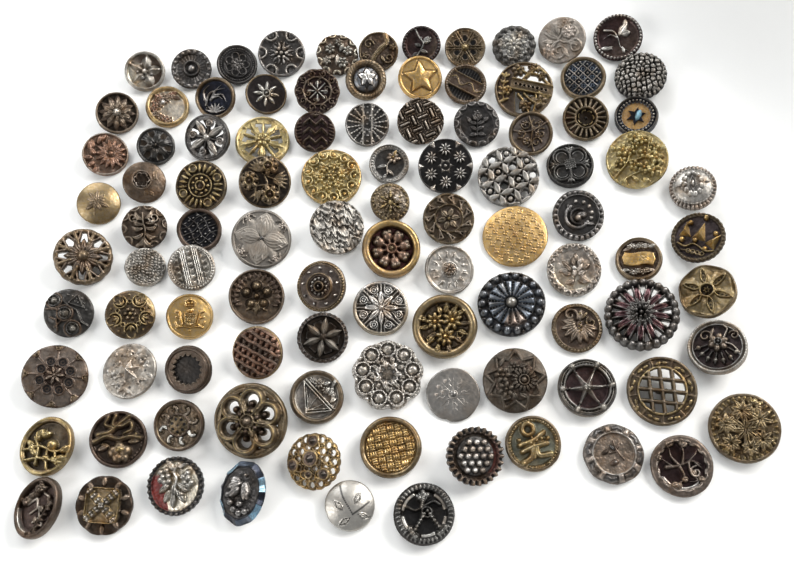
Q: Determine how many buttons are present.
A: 100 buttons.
